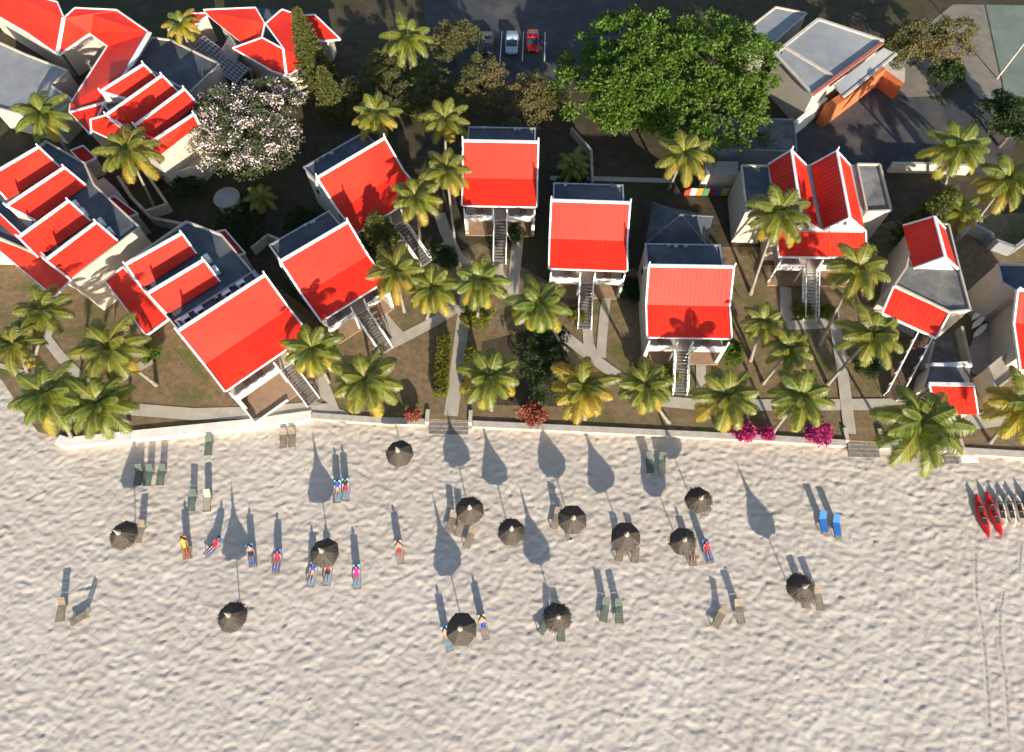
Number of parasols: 13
